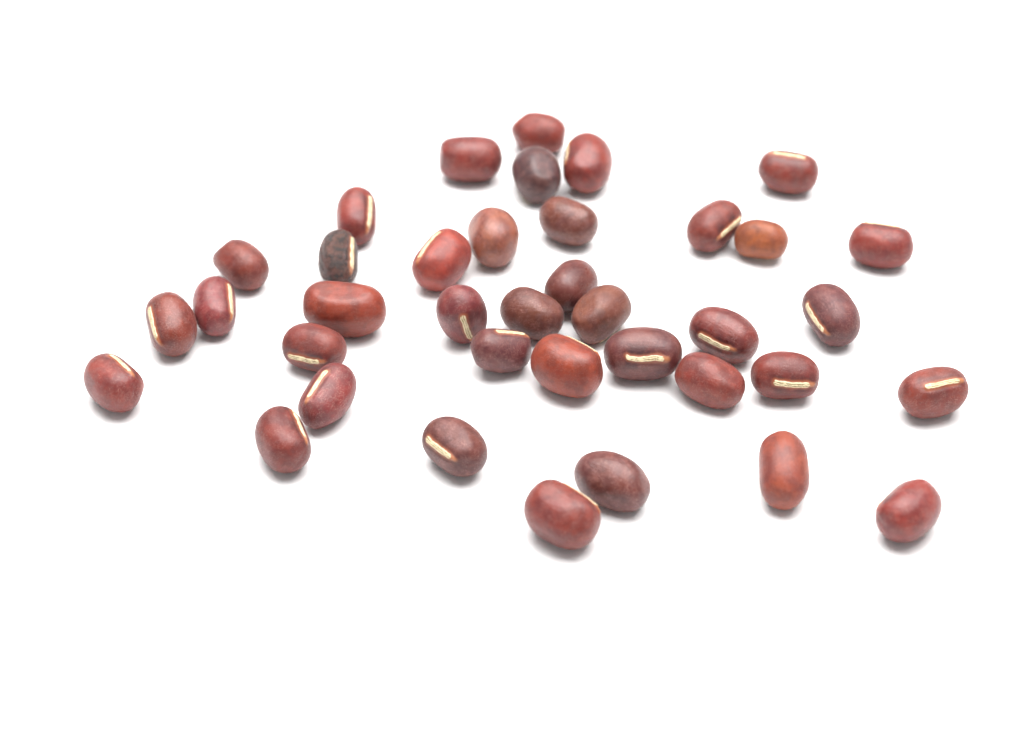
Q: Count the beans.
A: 38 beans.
